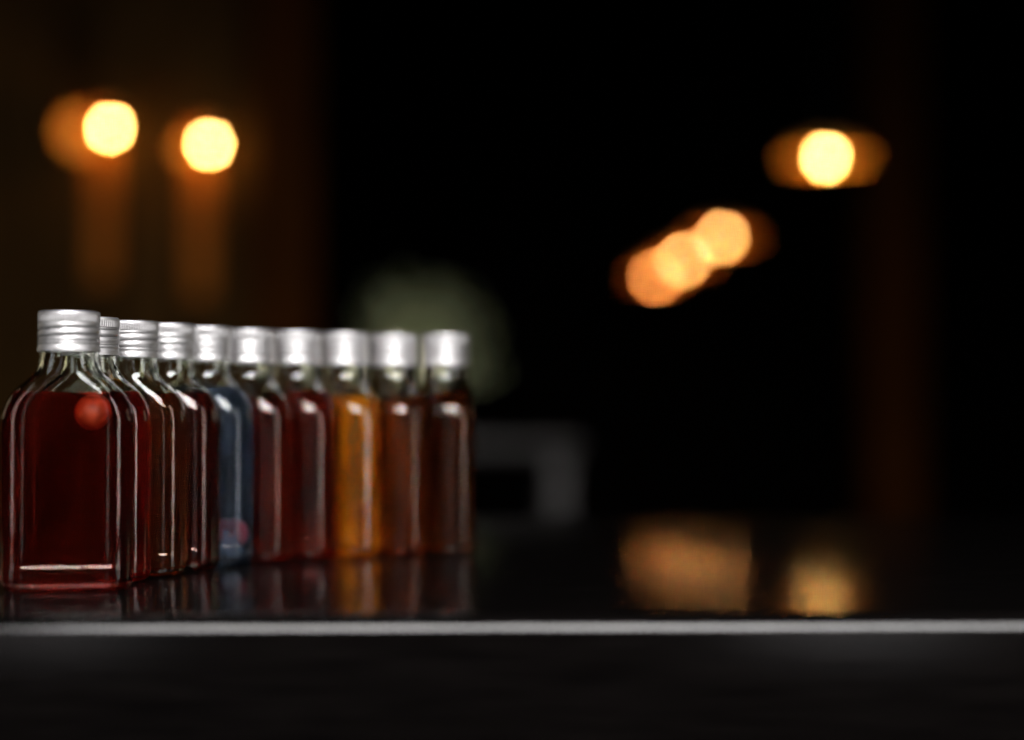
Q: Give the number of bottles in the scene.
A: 10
